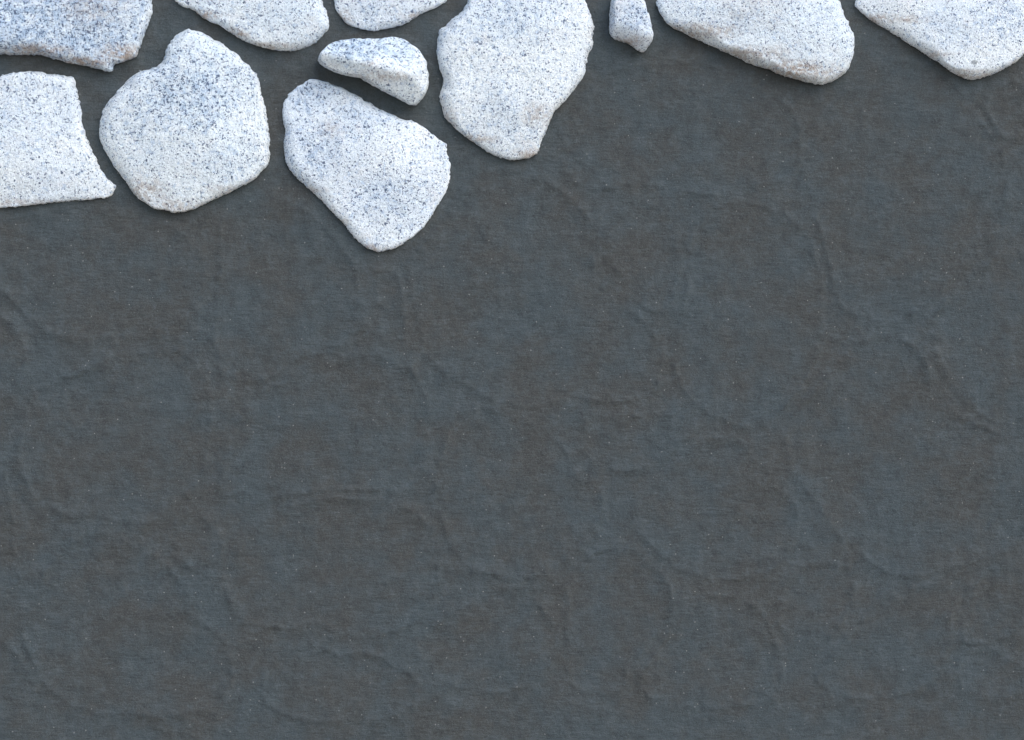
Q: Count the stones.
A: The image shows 11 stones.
